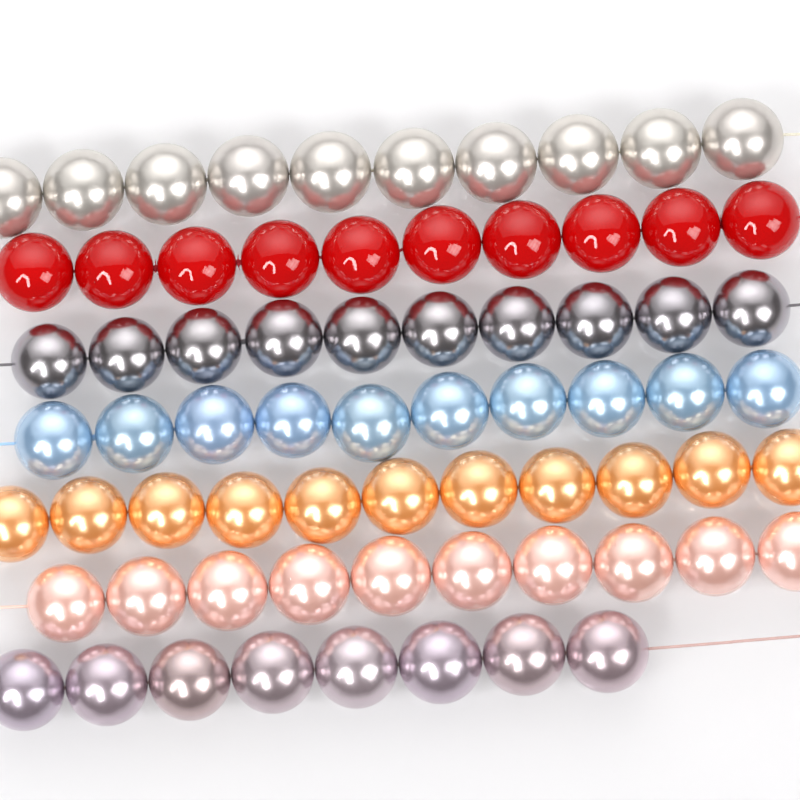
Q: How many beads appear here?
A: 69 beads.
